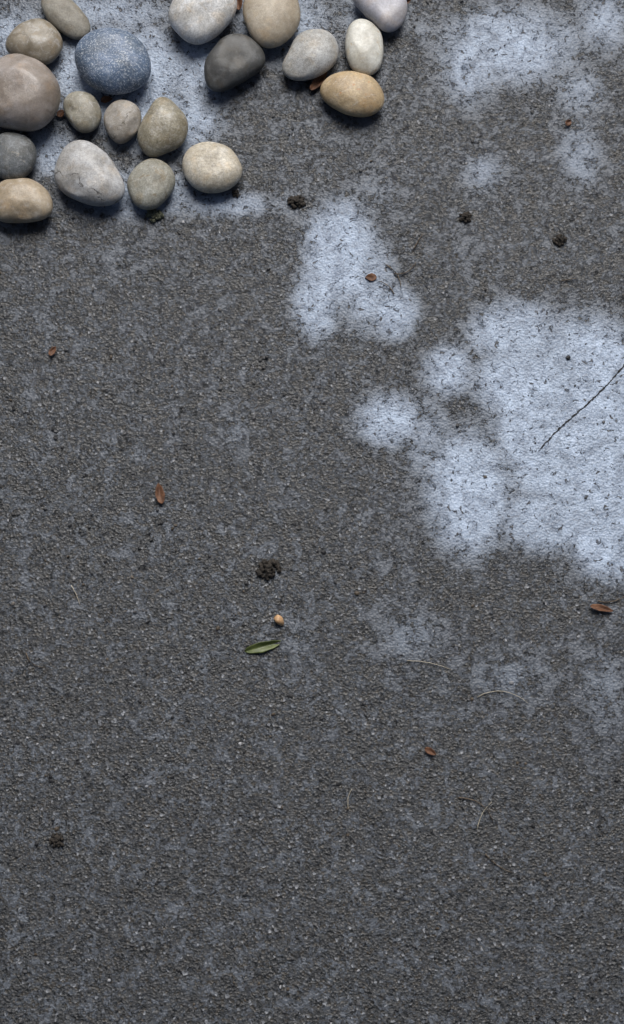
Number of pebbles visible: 19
